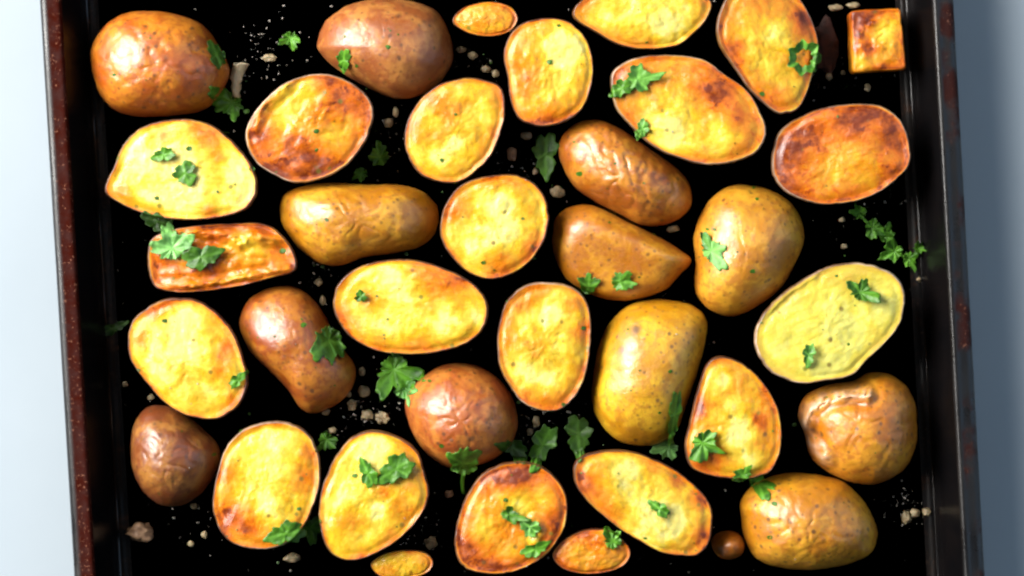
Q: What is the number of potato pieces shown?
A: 36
